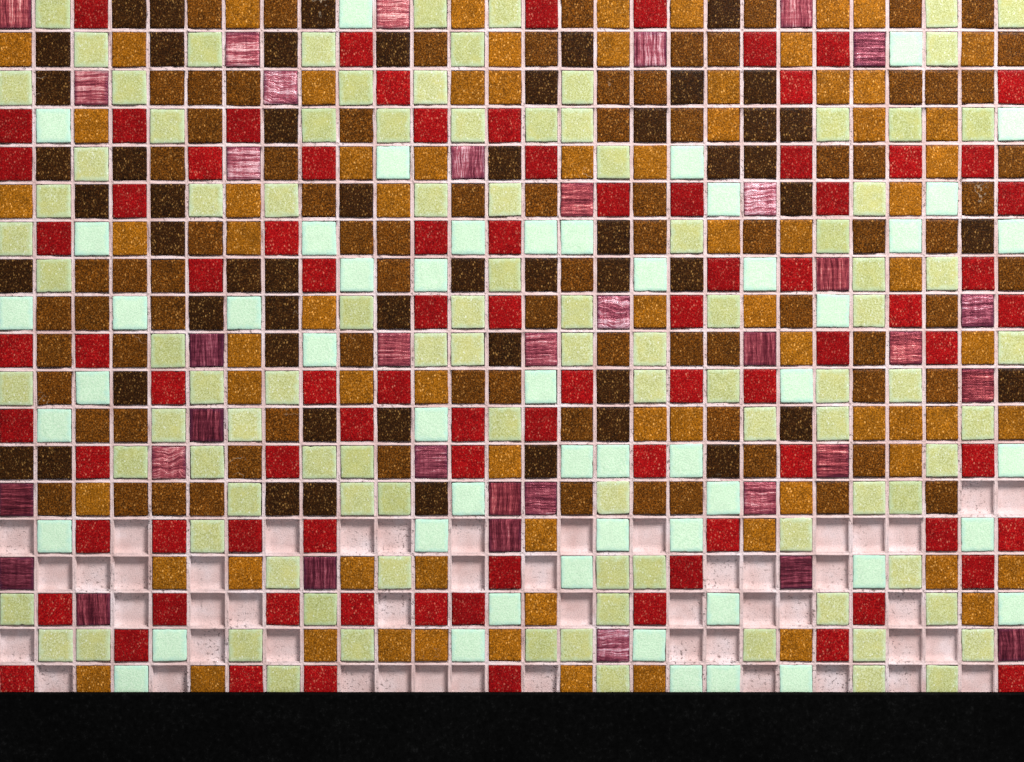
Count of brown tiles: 137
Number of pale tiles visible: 151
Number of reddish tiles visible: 121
